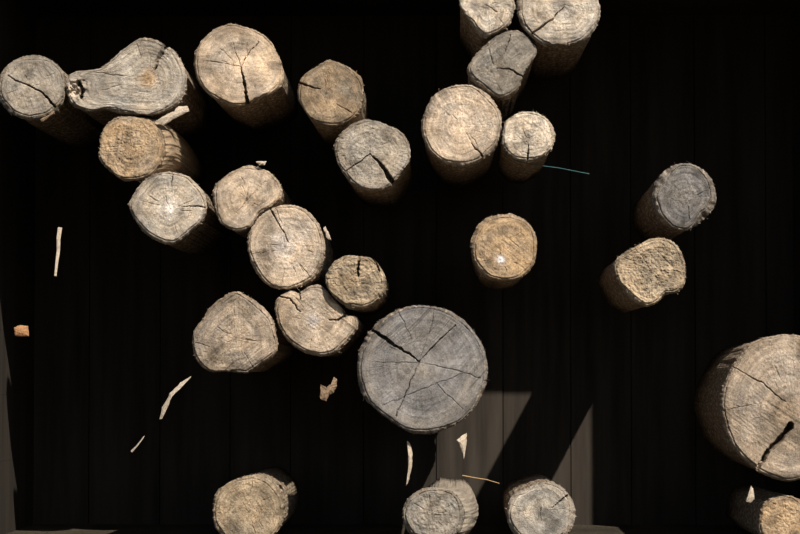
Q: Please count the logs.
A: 26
